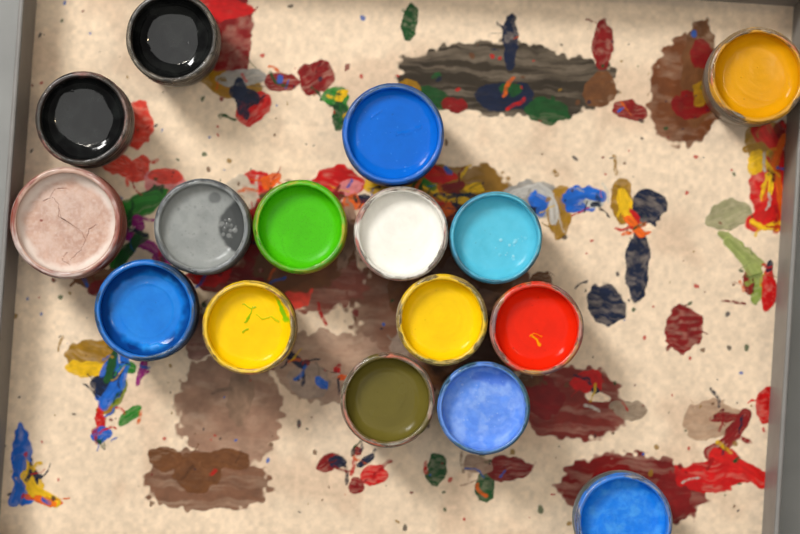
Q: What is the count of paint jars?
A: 16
